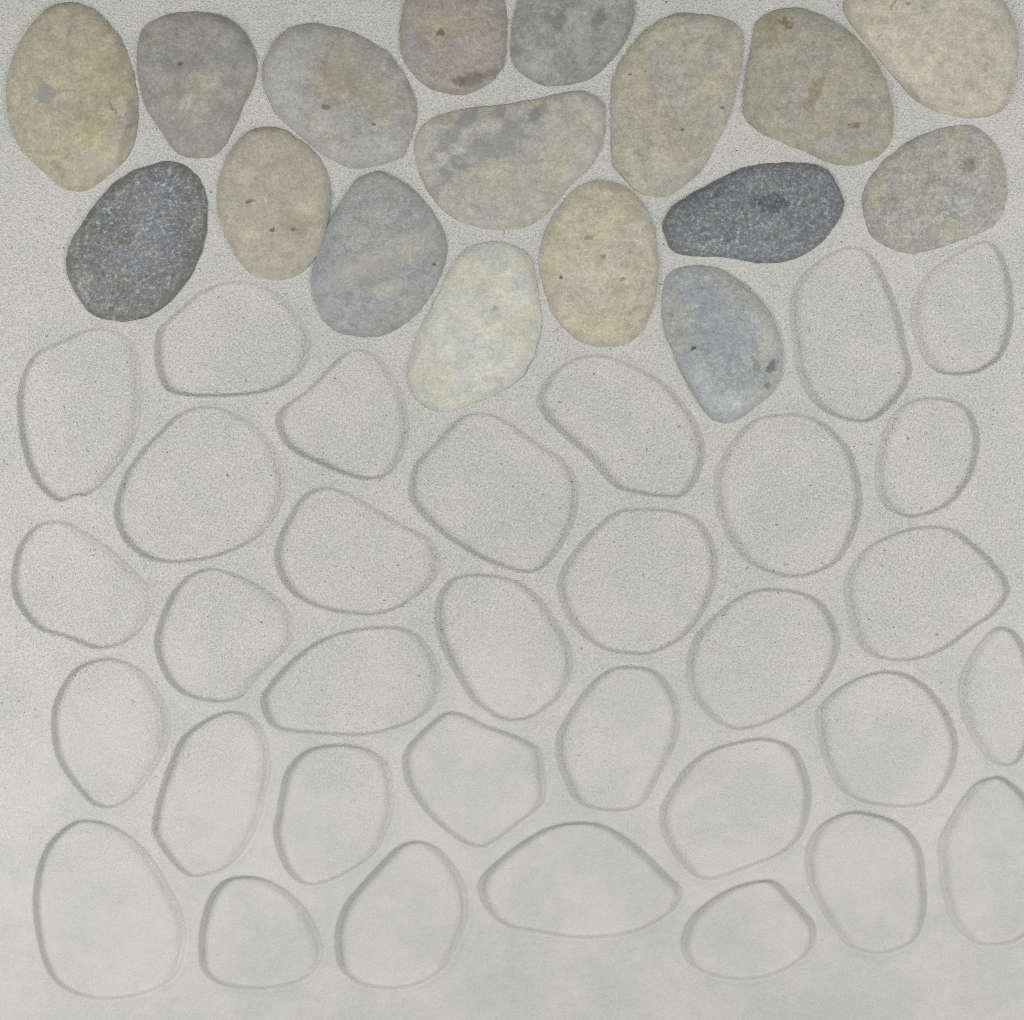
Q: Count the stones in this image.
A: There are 17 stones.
